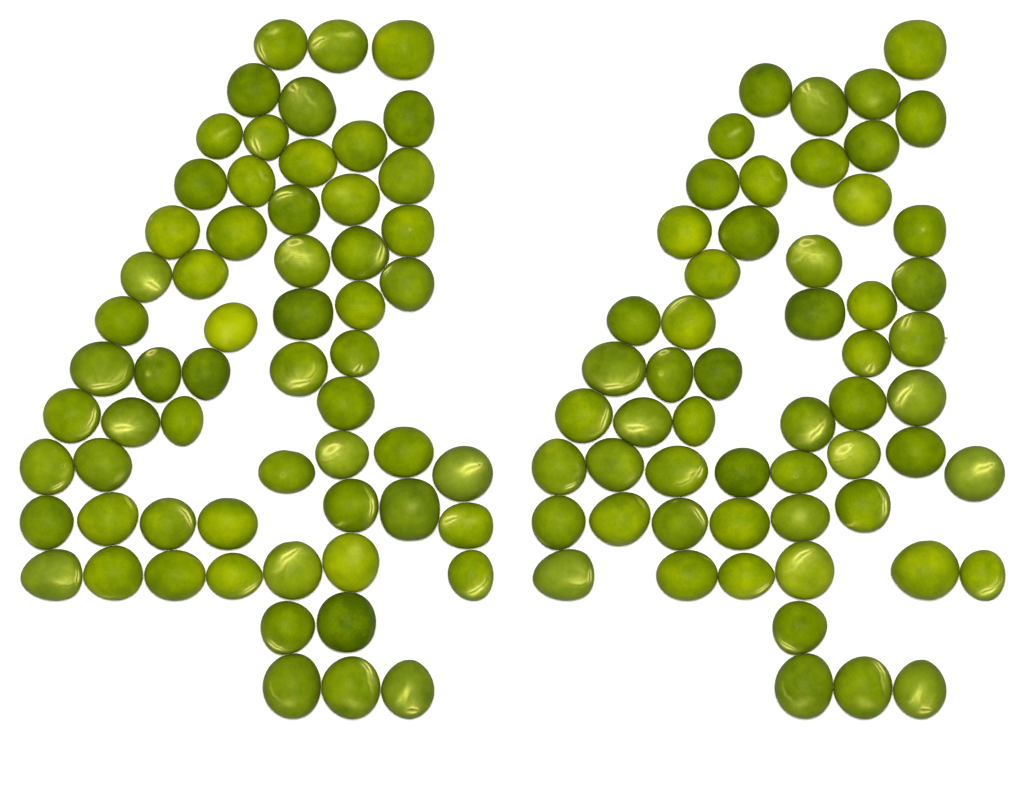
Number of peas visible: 117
